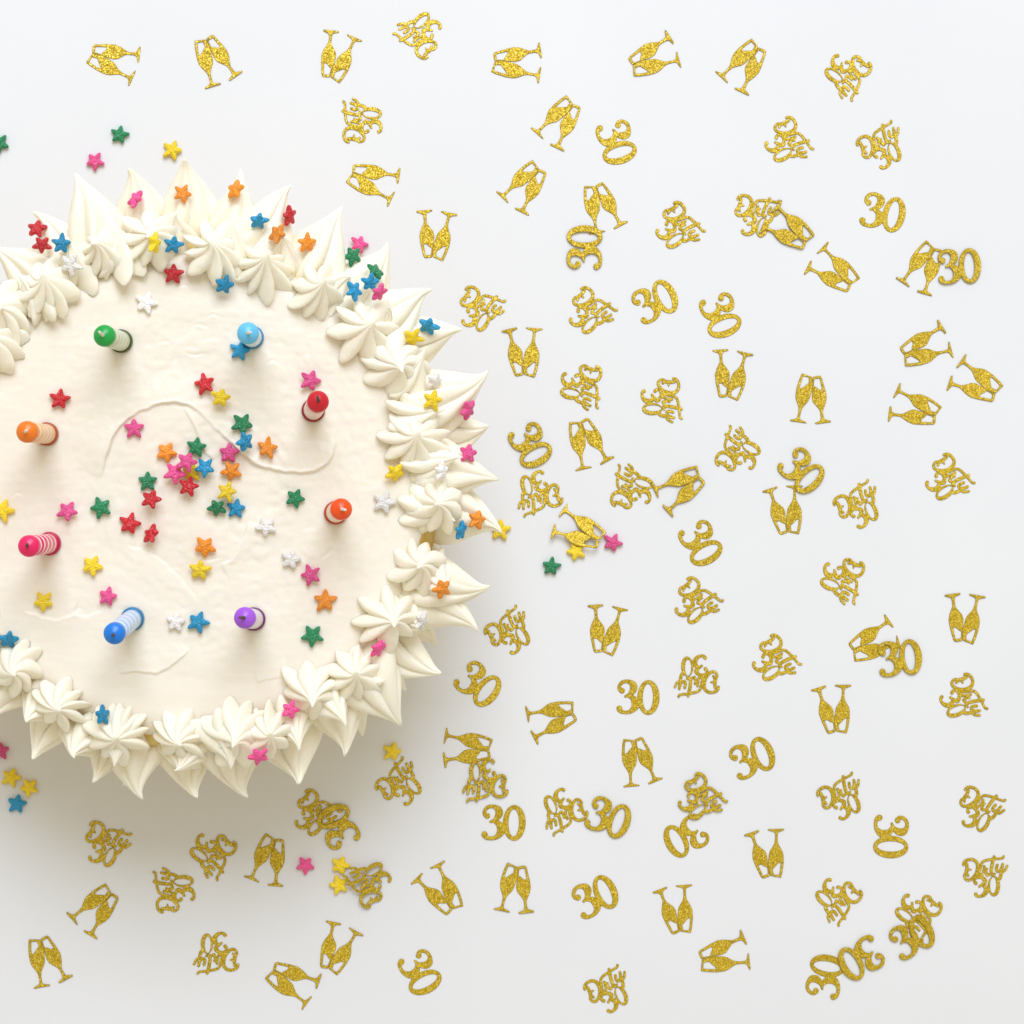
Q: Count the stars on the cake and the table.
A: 97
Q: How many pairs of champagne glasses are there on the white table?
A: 41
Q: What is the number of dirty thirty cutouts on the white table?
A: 38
